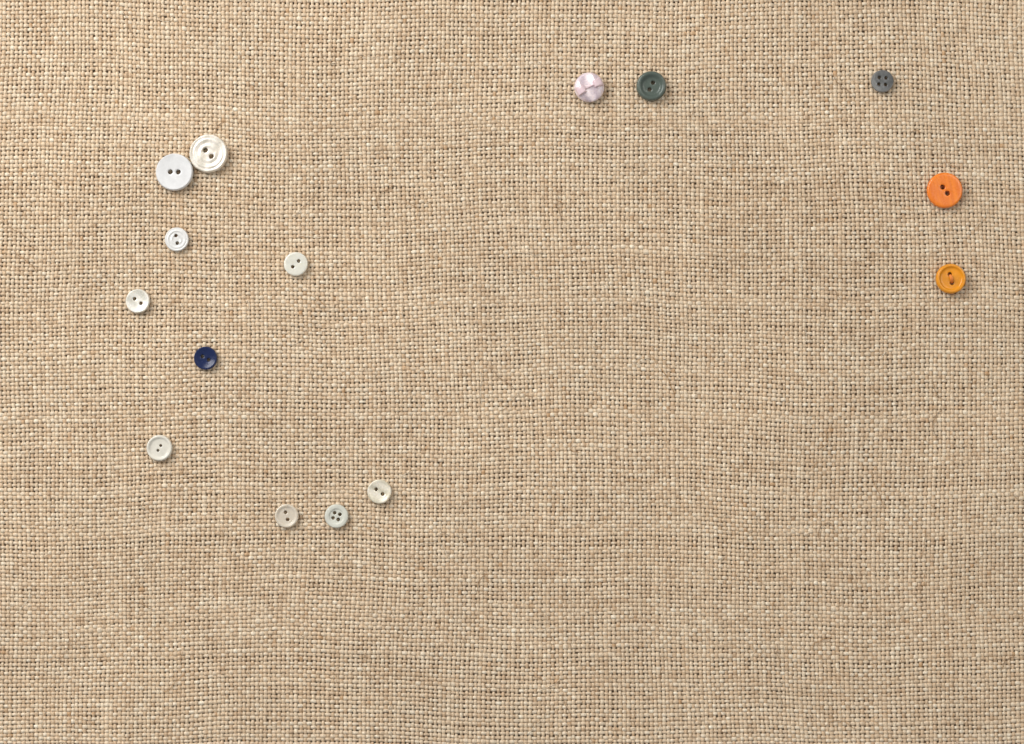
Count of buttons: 15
